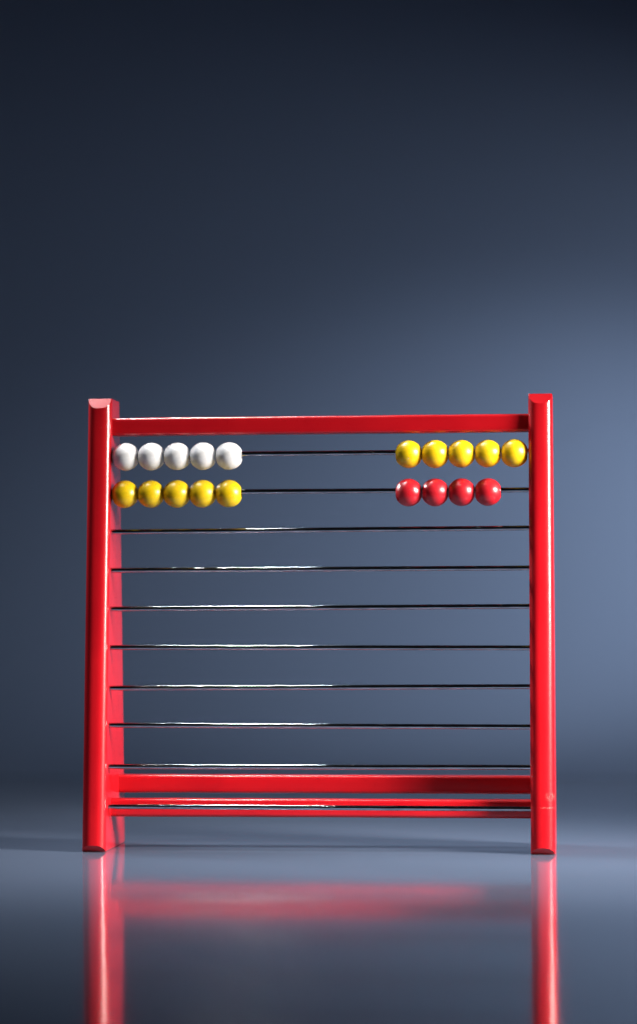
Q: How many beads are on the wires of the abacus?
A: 19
